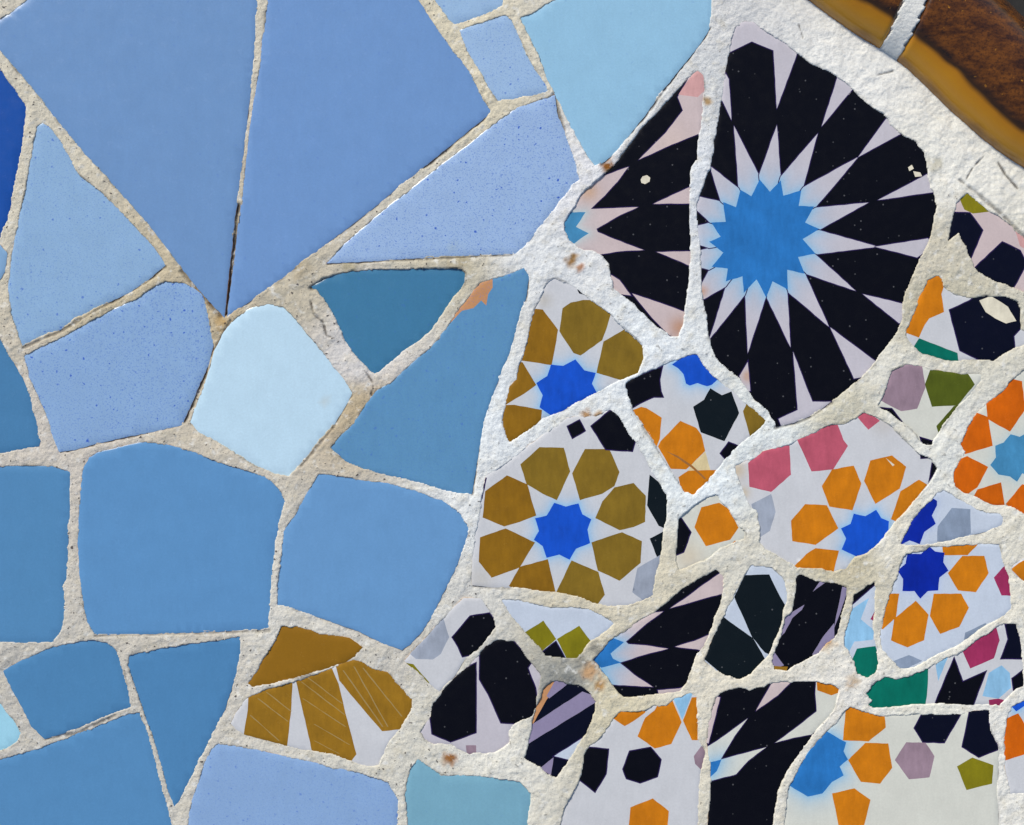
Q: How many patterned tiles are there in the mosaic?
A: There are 28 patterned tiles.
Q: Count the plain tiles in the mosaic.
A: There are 24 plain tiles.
